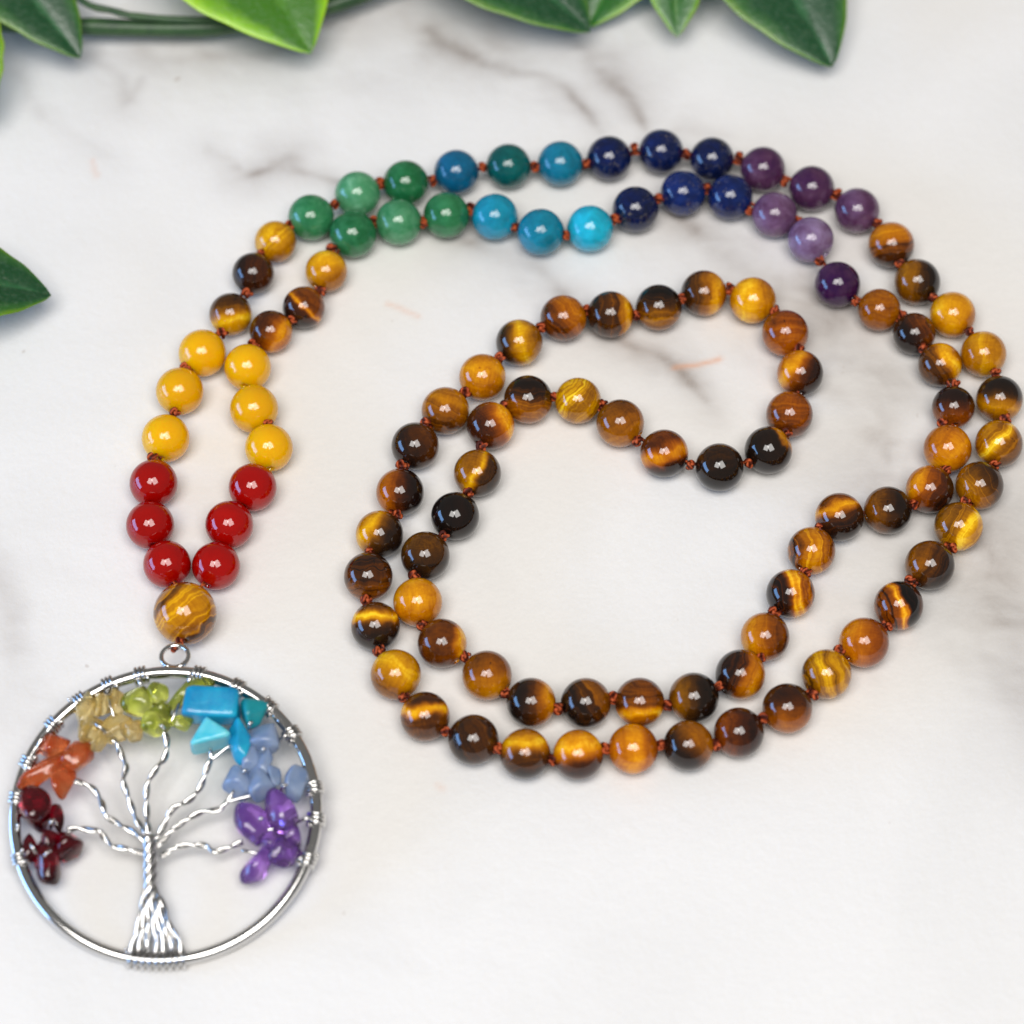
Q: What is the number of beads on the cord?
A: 109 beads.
